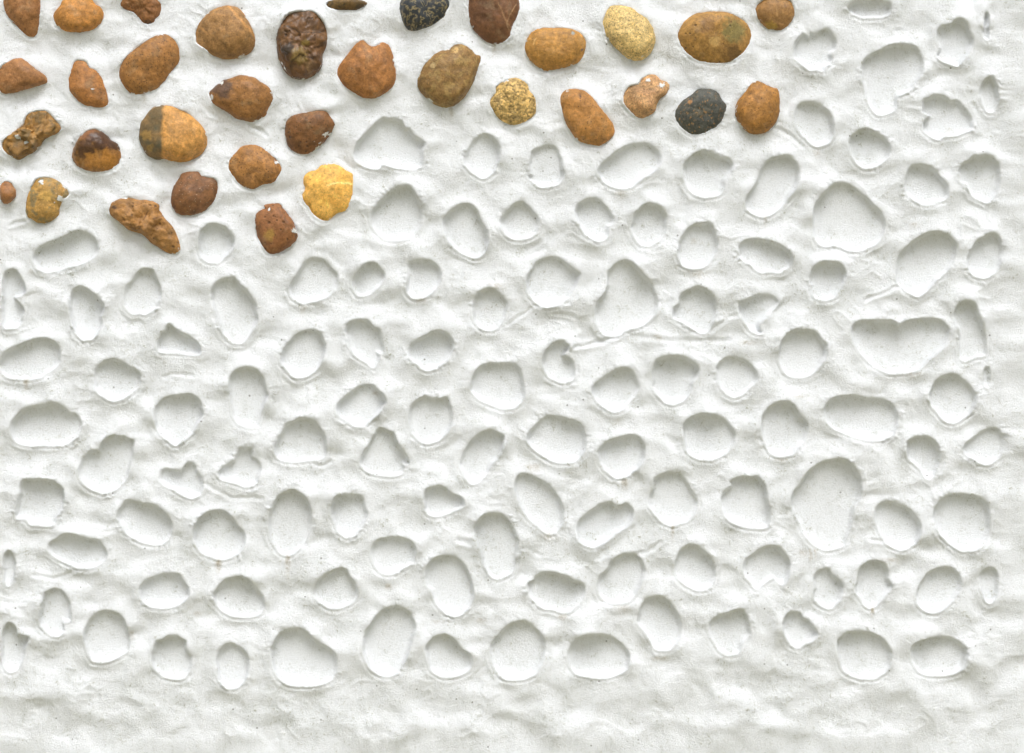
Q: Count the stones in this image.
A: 34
